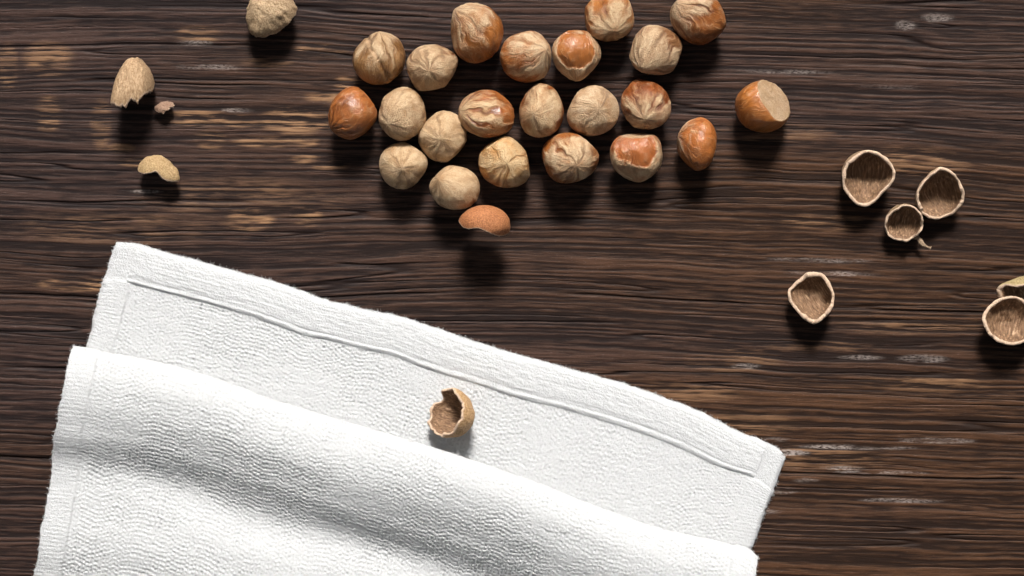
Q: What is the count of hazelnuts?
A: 22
